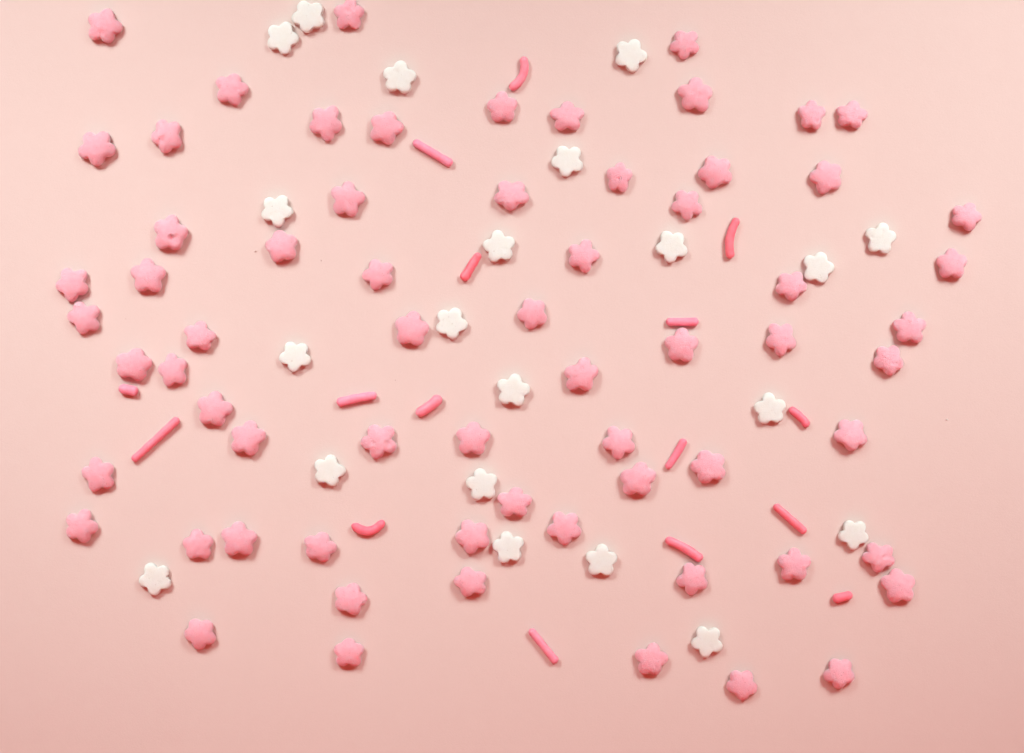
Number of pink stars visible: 66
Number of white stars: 21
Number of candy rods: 16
